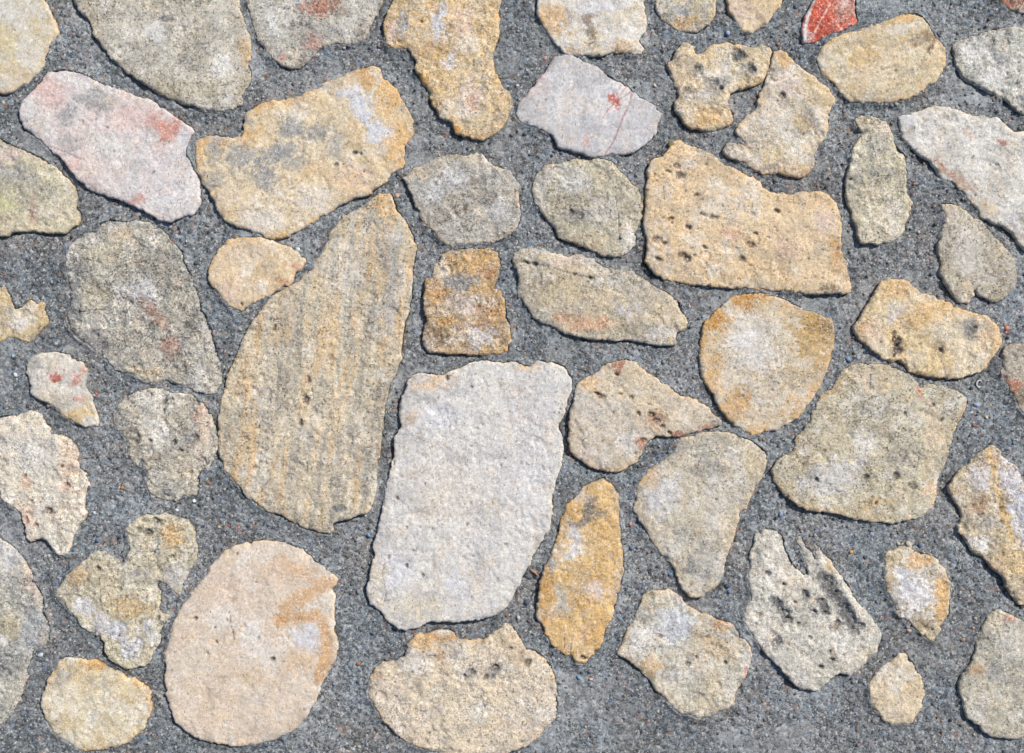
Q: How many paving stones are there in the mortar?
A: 51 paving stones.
